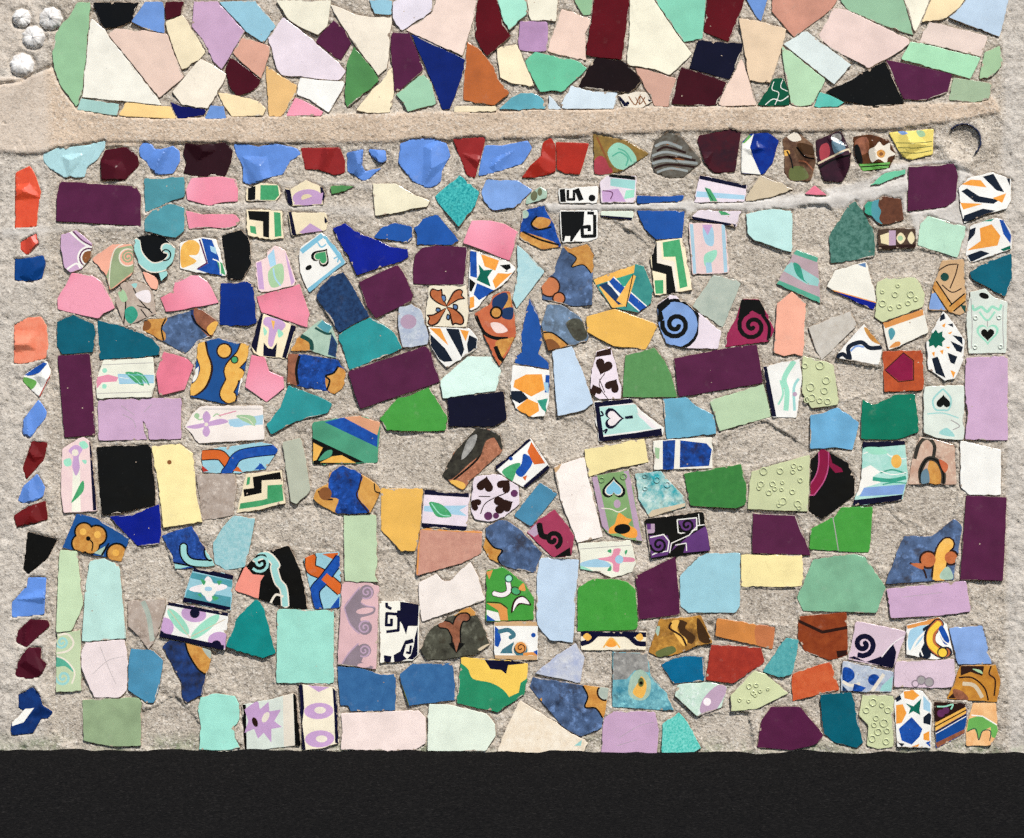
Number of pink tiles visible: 10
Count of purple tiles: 14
